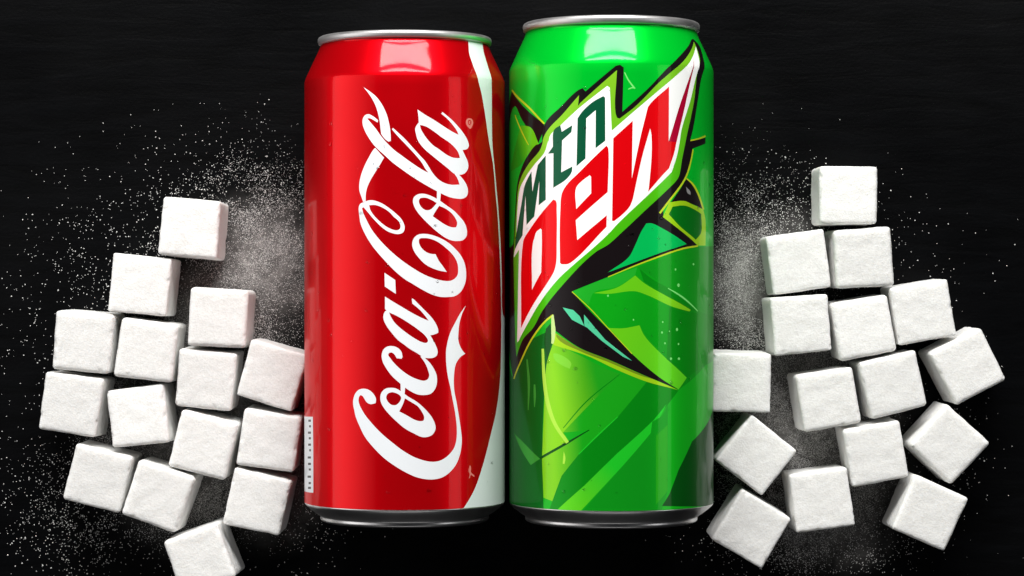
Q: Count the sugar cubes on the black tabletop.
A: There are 31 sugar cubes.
